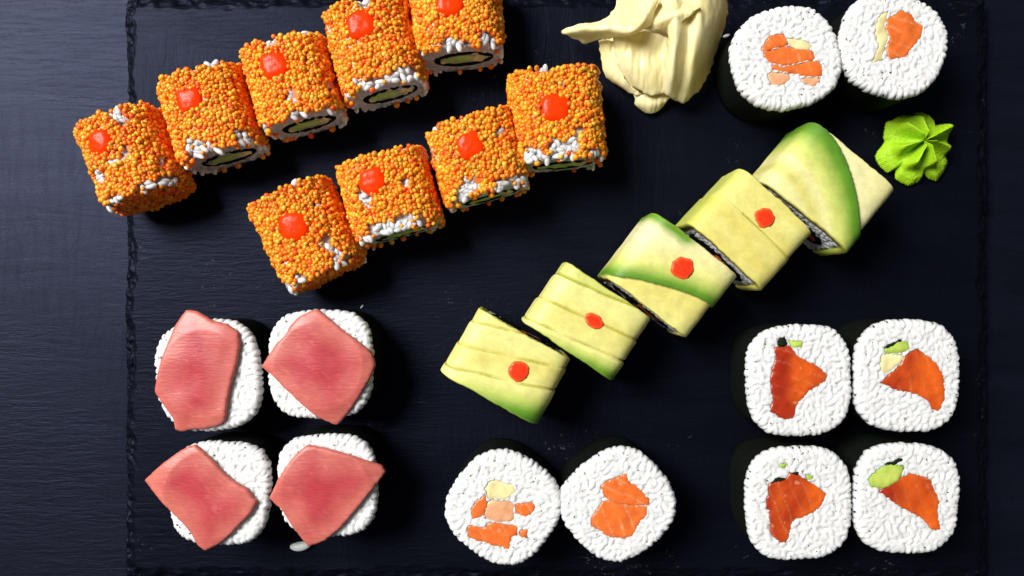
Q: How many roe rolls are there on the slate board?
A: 9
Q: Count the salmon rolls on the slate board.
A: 8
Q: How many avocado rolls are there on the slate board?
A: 5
